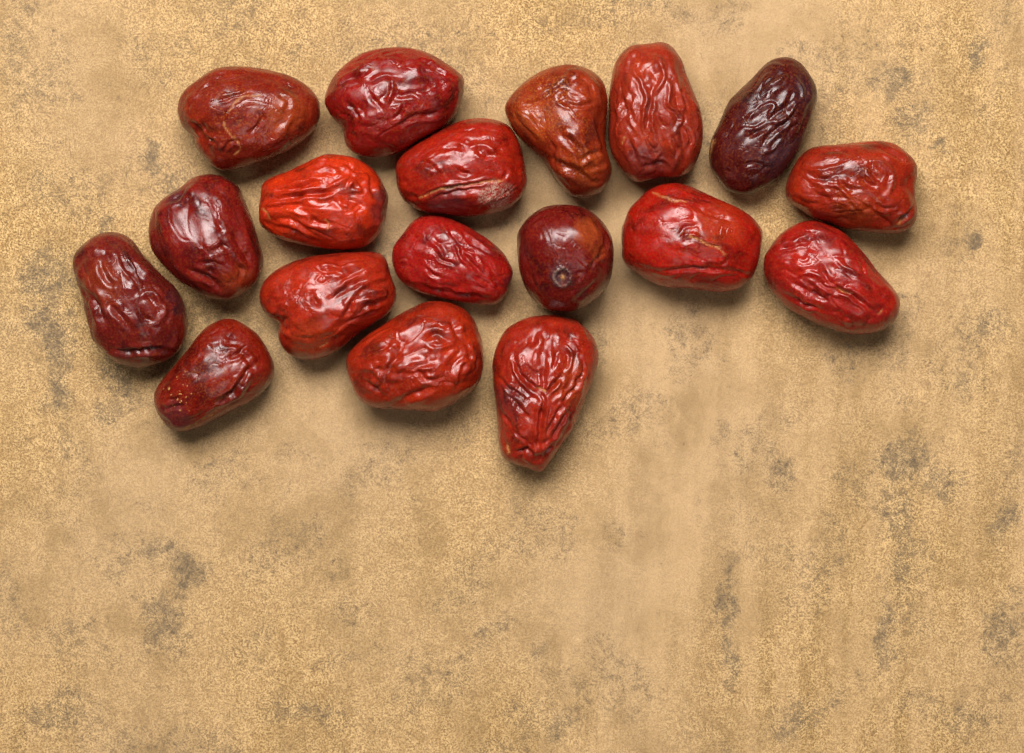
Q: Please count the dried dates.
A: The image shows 18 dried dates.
